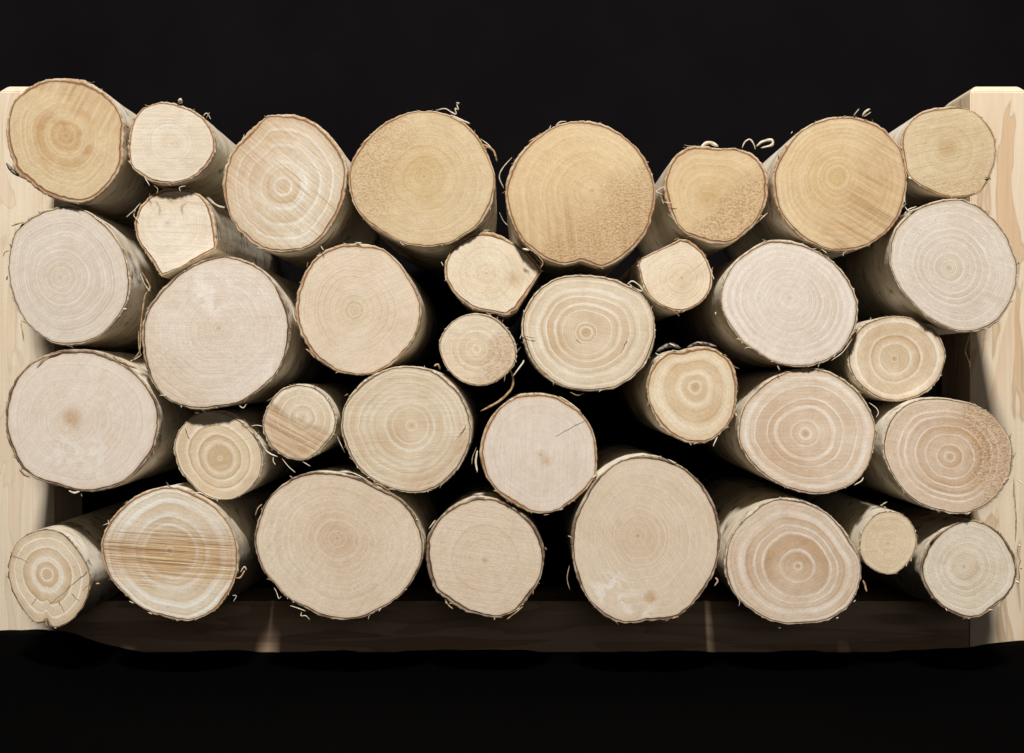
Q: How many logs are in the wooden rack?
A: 35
